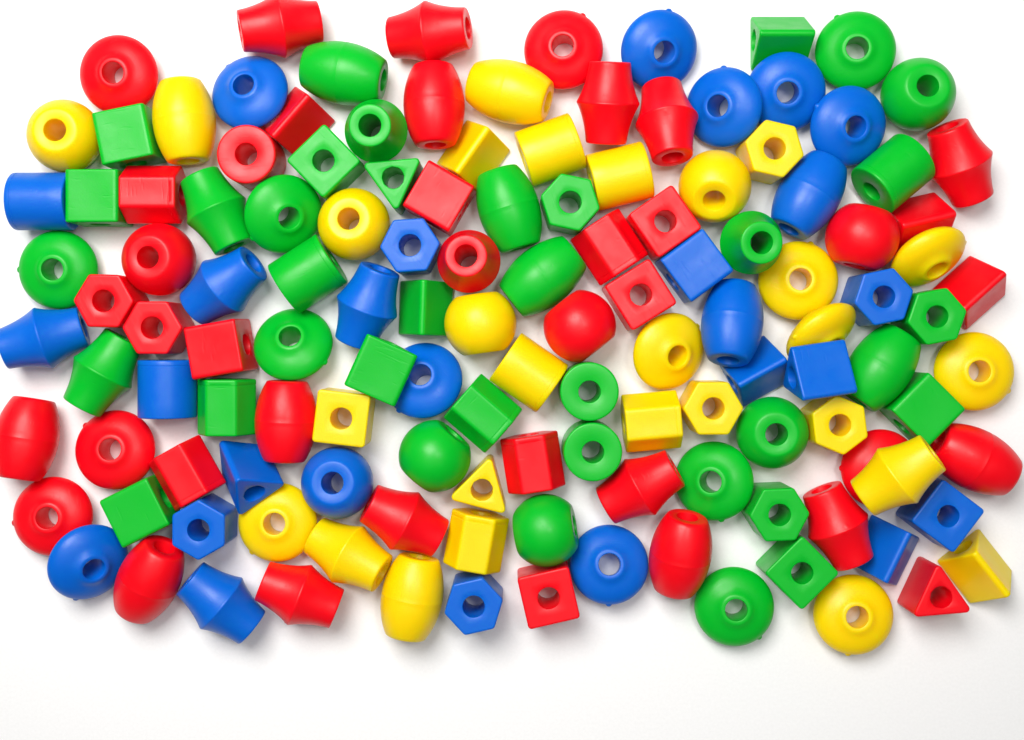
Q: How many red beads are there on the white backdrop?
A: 40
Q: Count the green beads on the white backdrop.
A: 37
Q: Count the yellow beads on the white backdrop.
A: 28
